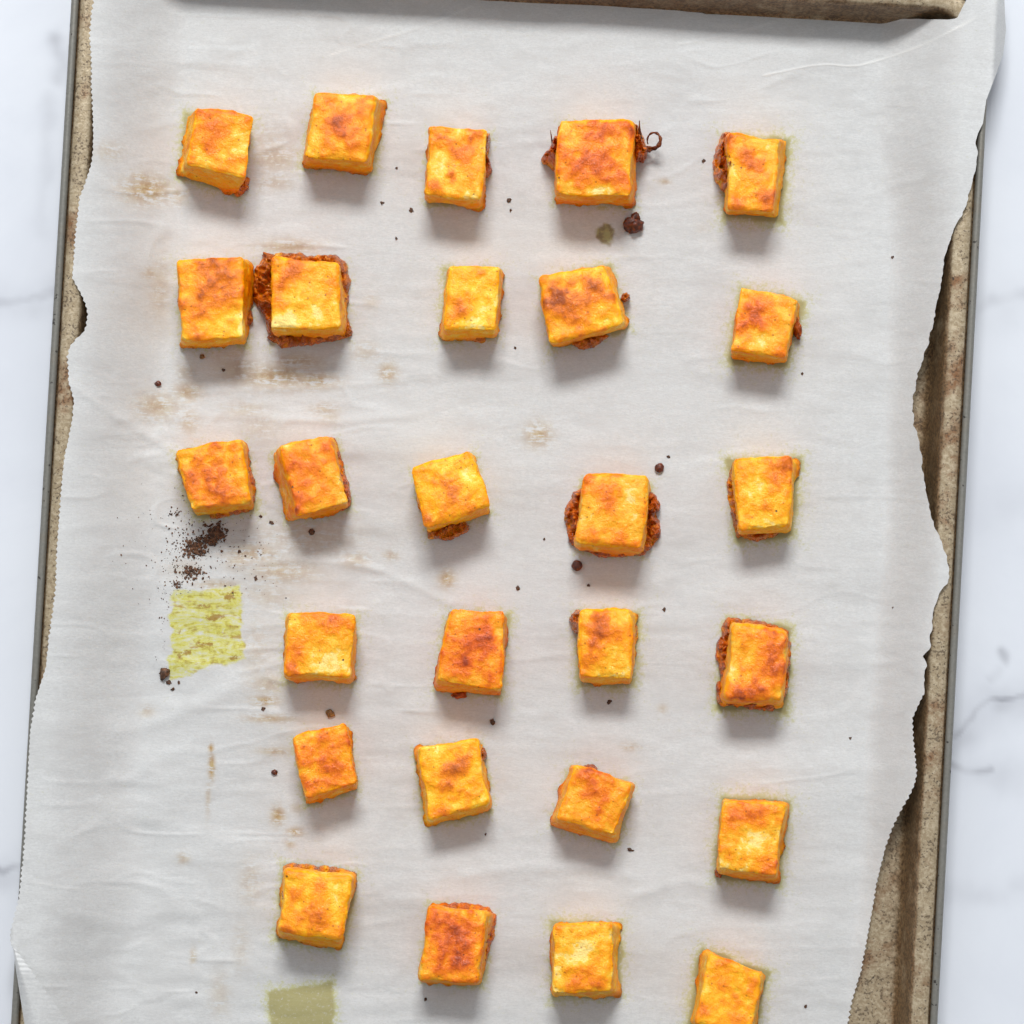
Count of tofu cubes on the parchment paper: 27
